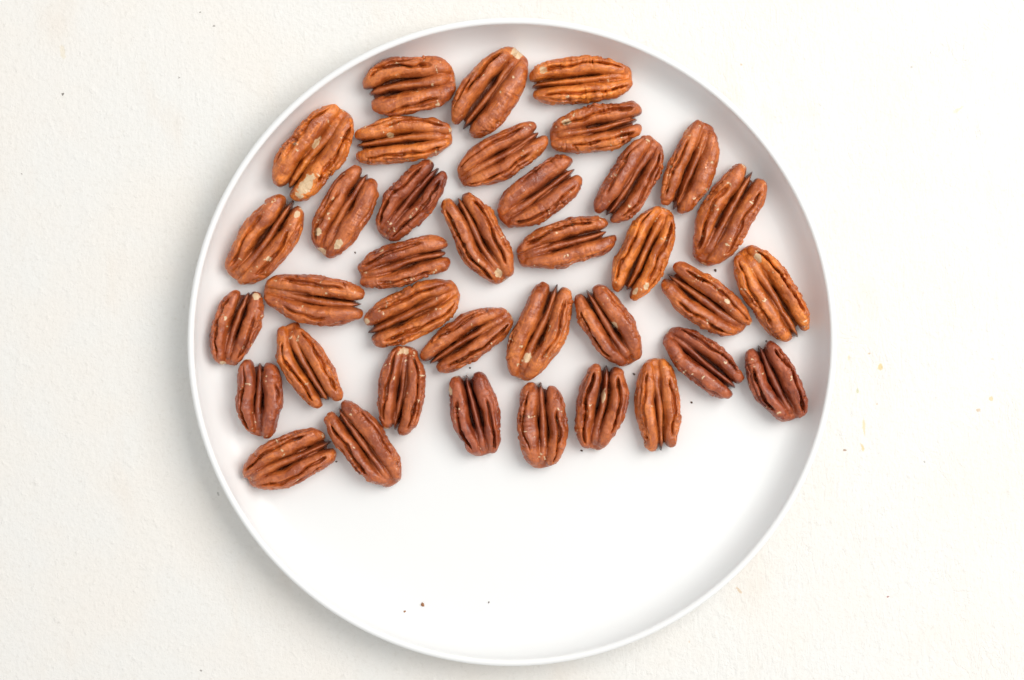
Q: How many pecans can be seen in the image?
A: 37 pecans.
